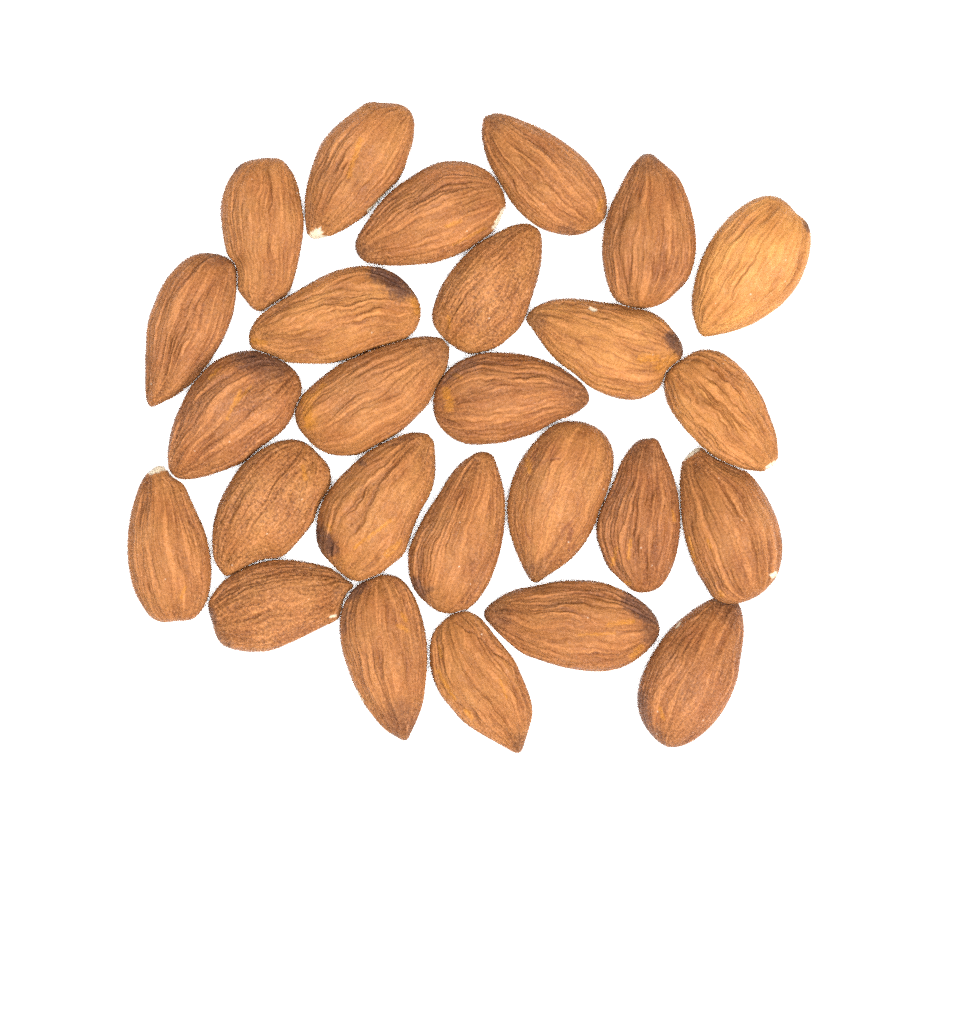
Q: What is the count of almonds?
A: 26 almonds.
